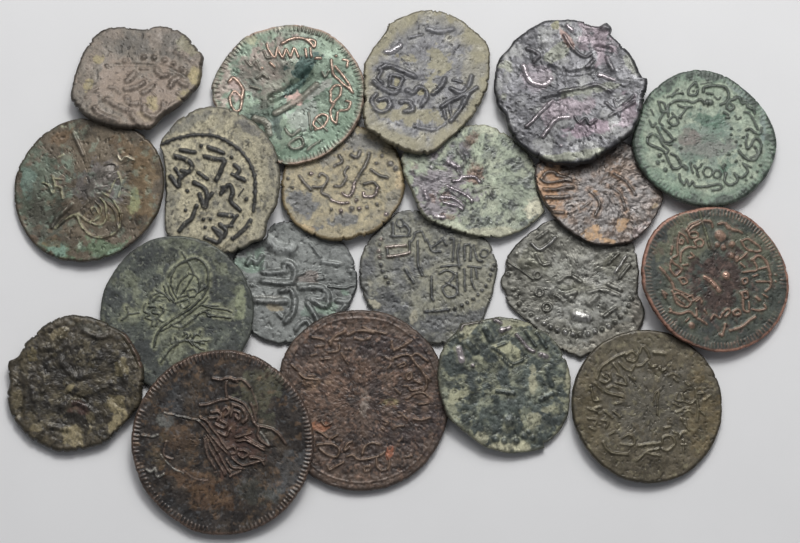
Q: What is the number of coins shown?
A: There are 20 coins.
